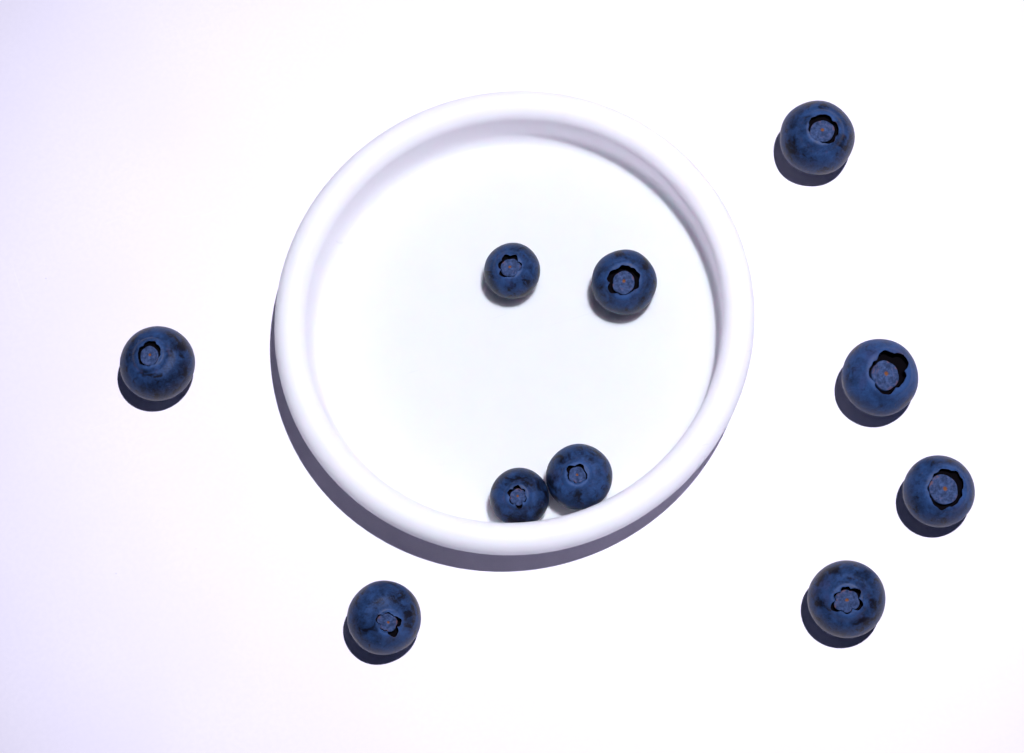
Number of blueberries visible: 10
